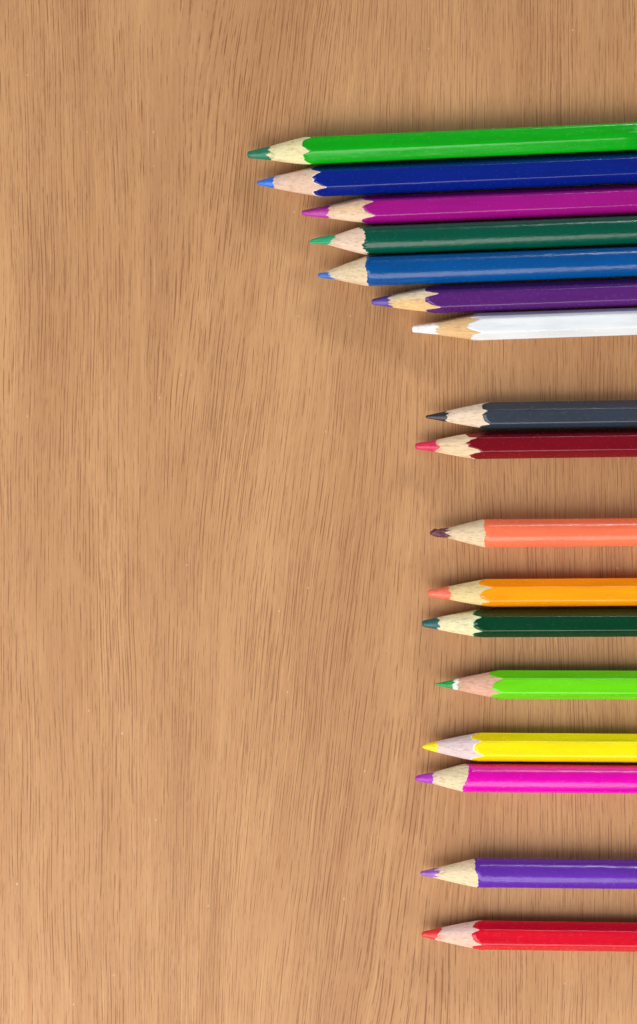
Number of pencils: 17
